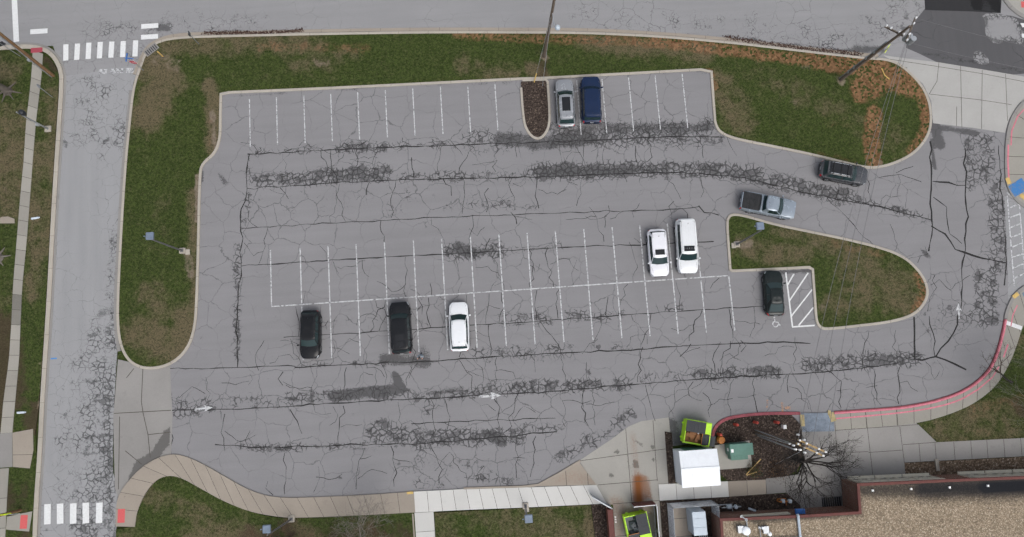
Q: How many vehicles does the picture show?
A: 10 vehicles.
